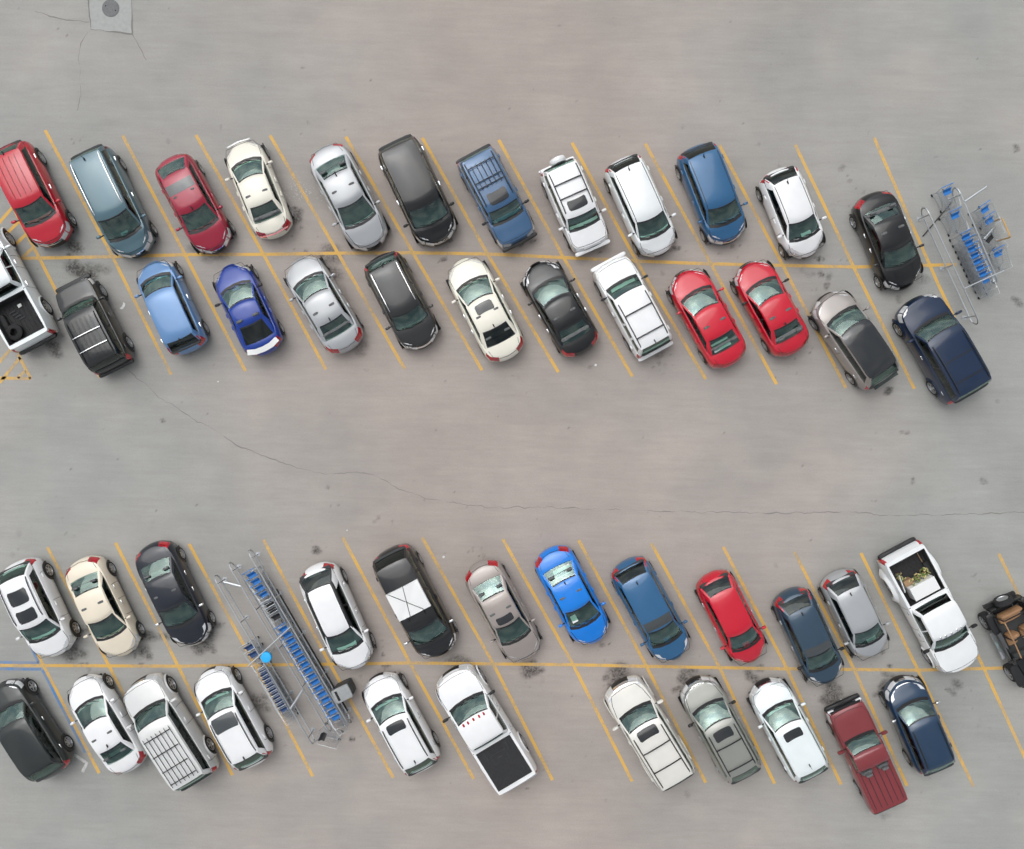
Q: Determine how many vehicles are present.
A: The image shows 49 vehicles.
